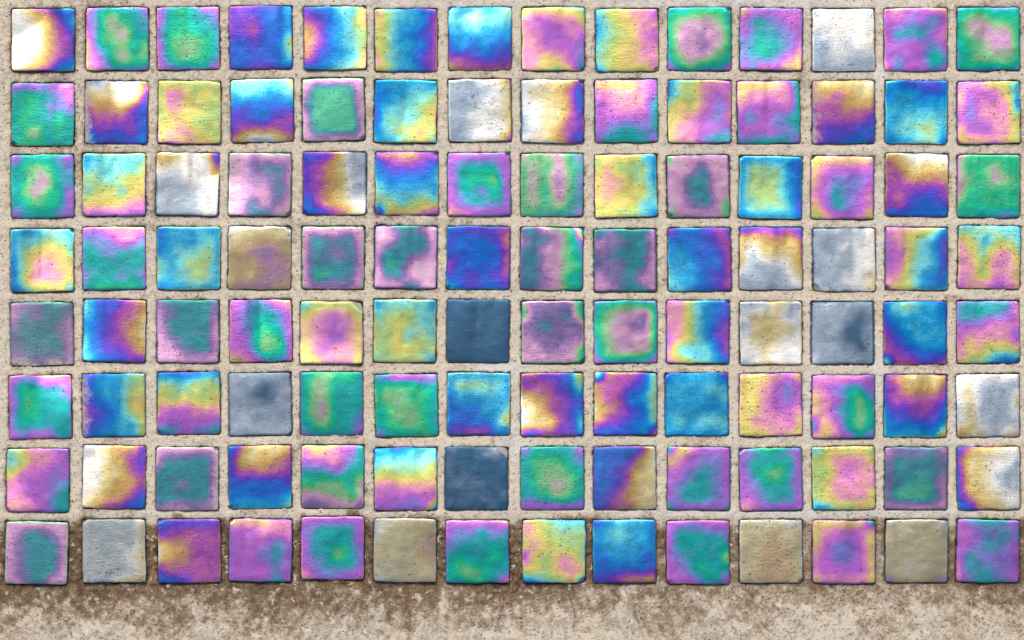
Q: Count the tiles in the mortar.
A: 112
